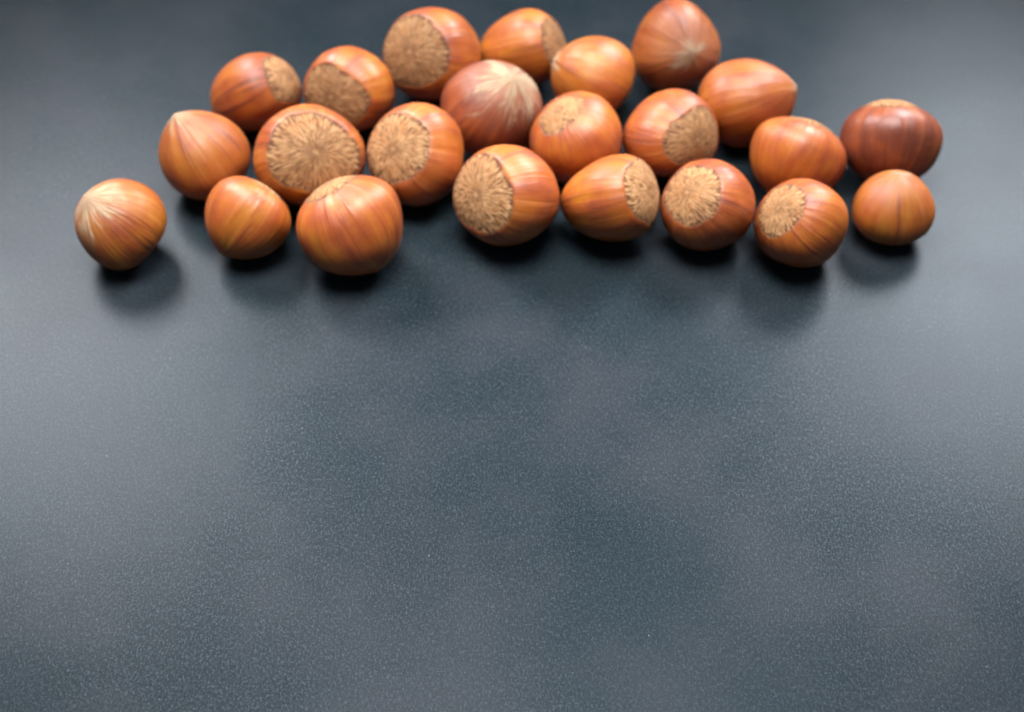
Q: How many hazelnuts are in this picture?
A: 23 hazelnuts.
